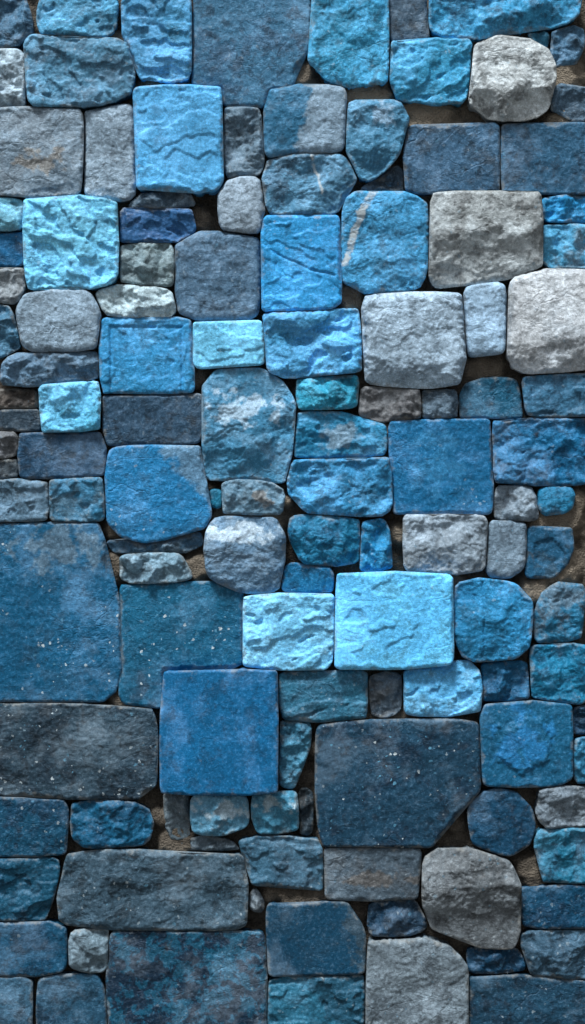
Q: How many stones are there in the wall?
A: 128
